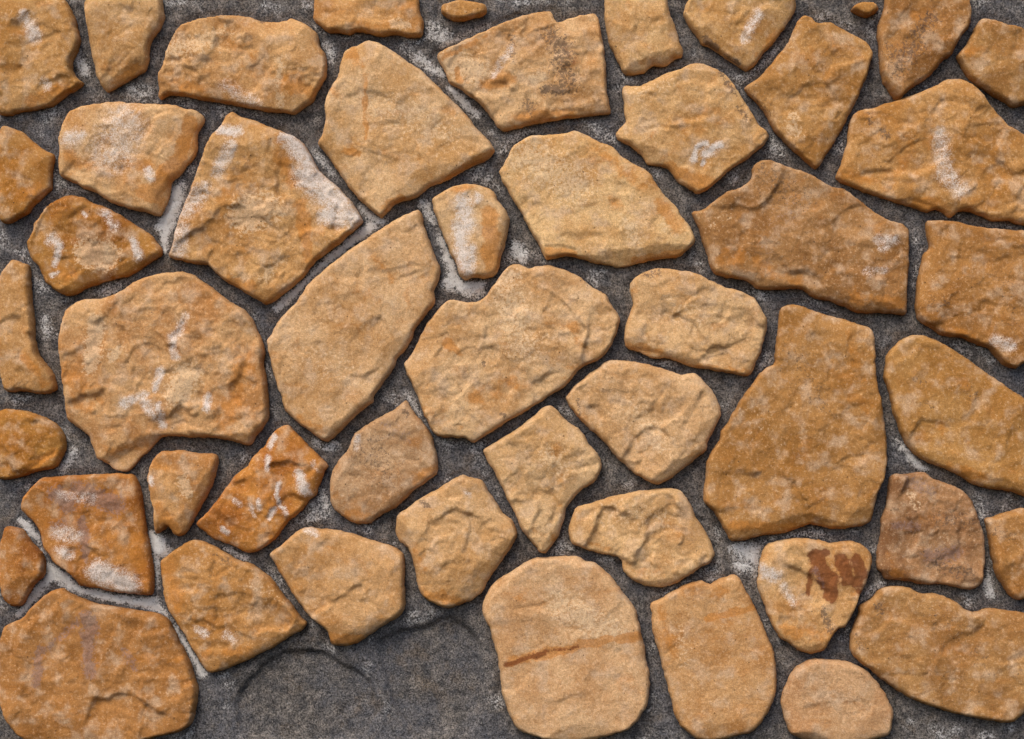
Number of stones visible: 50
